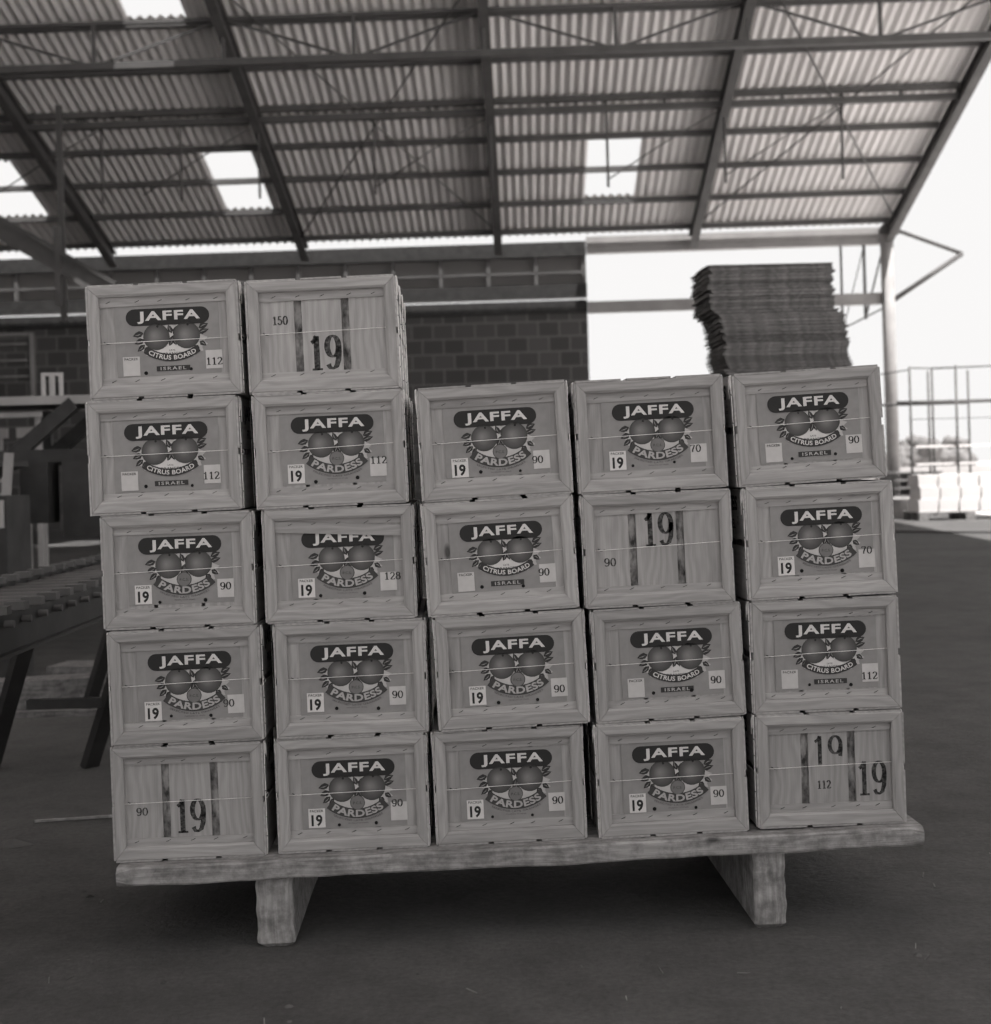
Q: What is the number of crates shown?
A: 22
